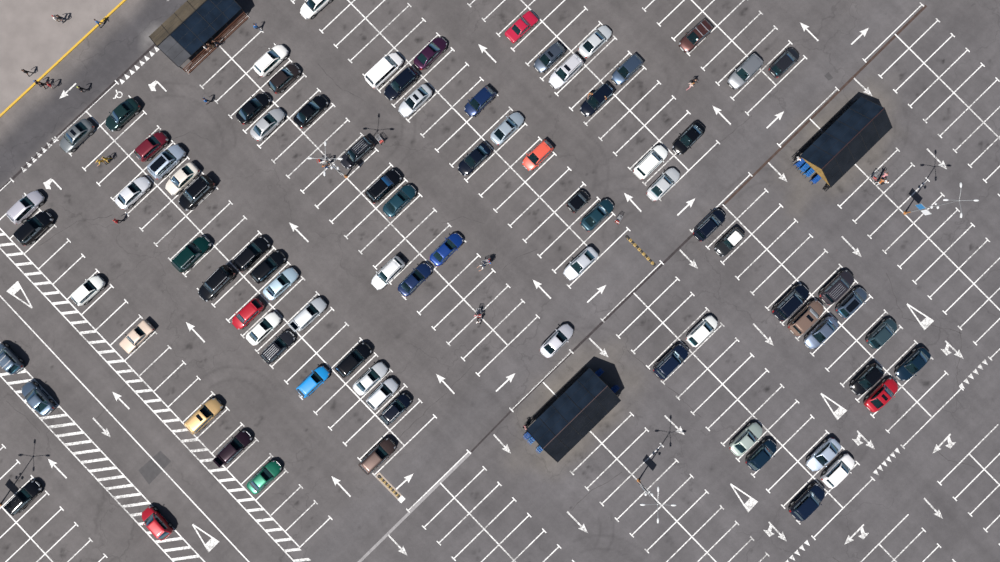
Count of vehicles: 87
